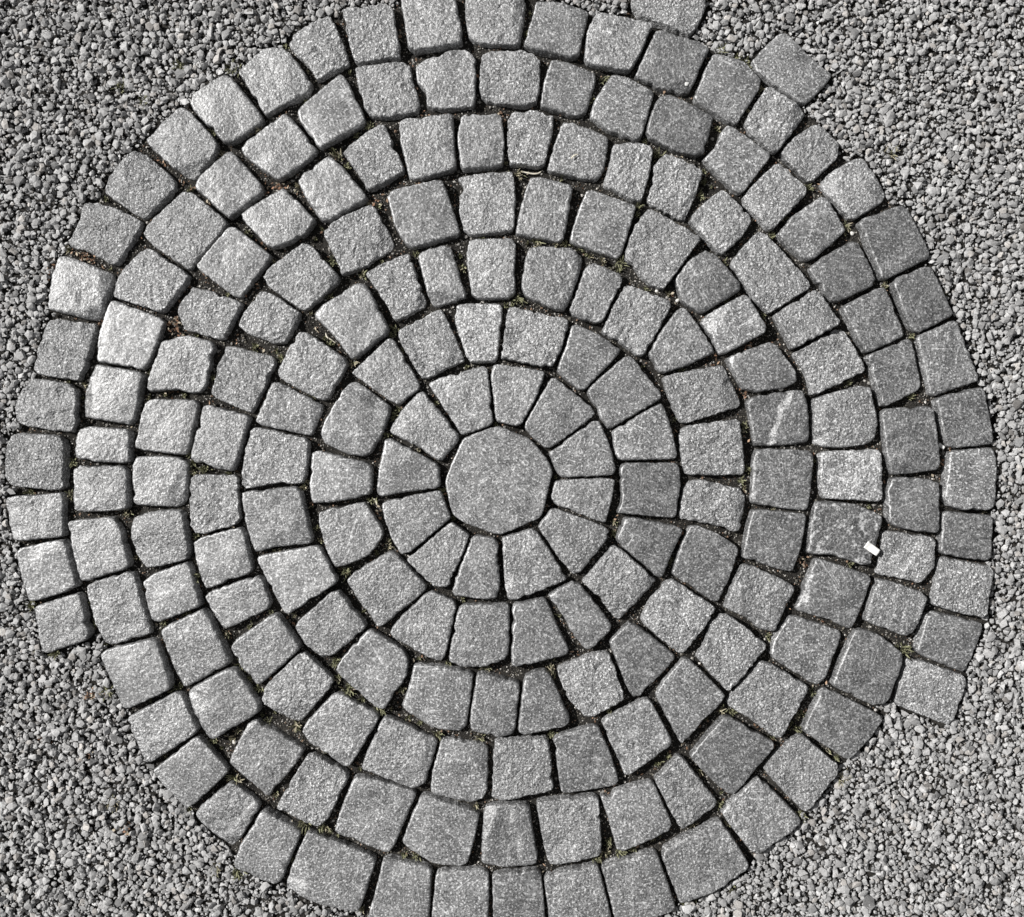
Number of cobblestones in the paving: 200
